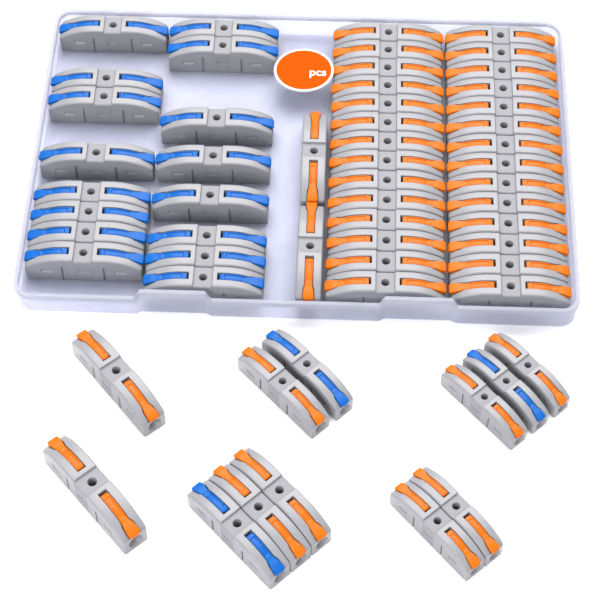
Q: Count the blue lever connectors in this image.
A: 19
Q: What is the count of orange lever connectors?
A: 39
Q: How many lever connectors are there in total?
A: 58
